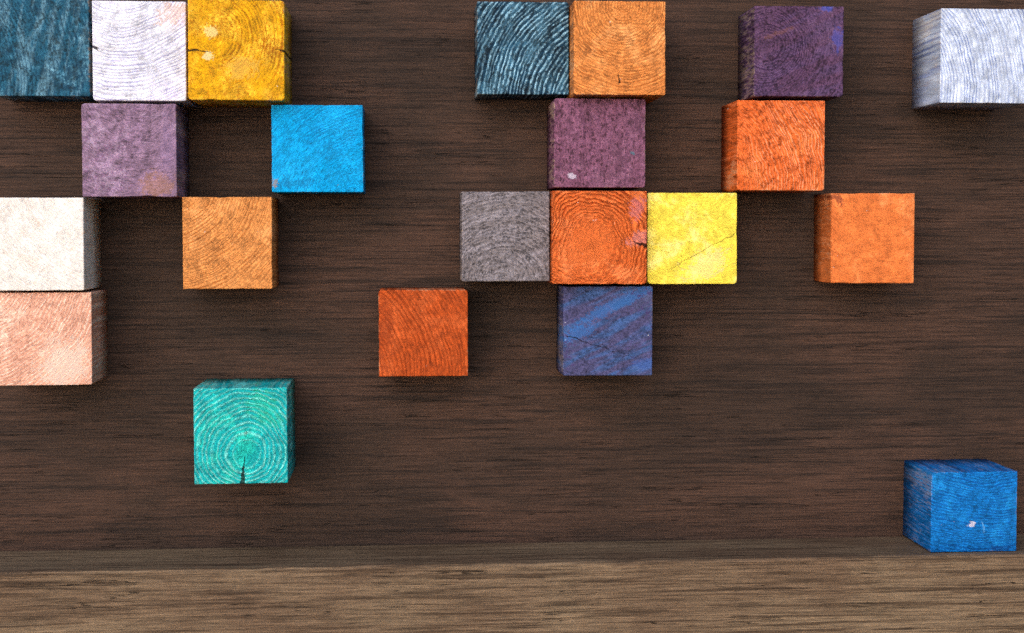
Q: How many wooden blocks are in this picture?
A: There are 22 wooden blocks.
